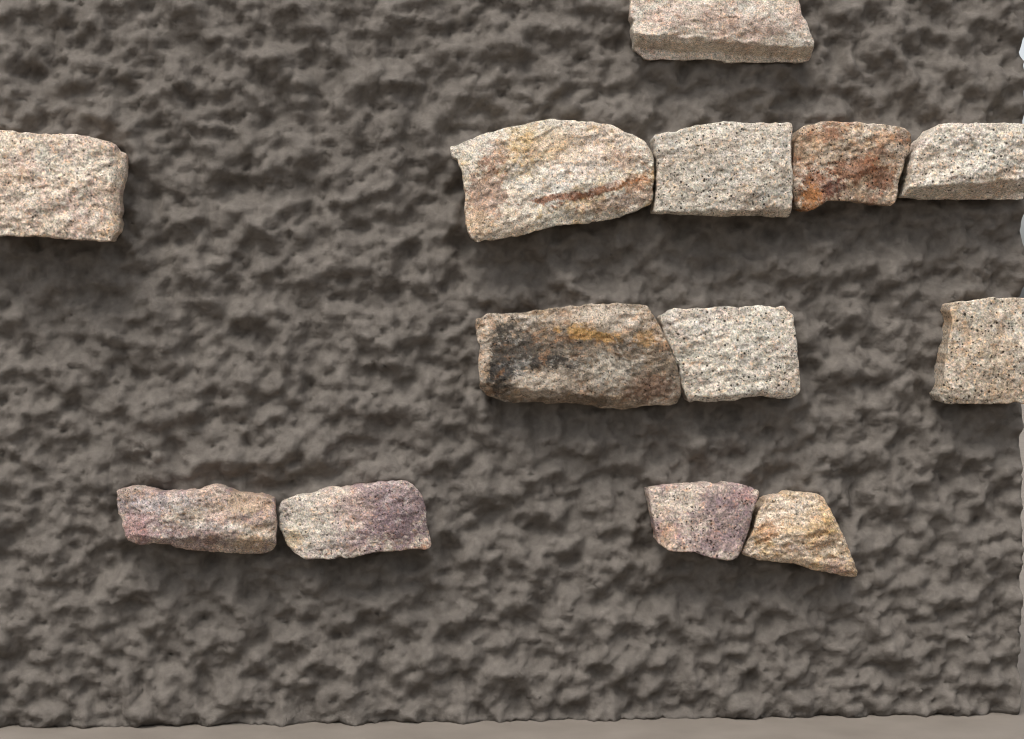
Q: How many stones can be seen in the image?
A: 13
